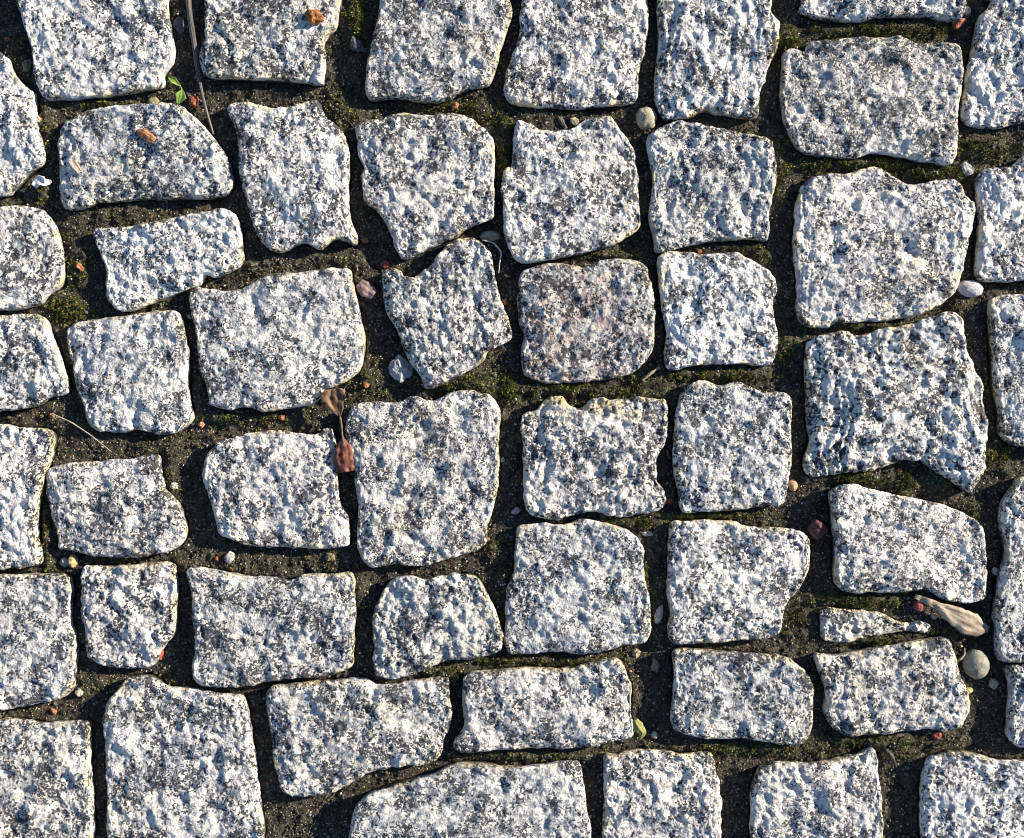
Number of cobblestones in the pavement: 52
